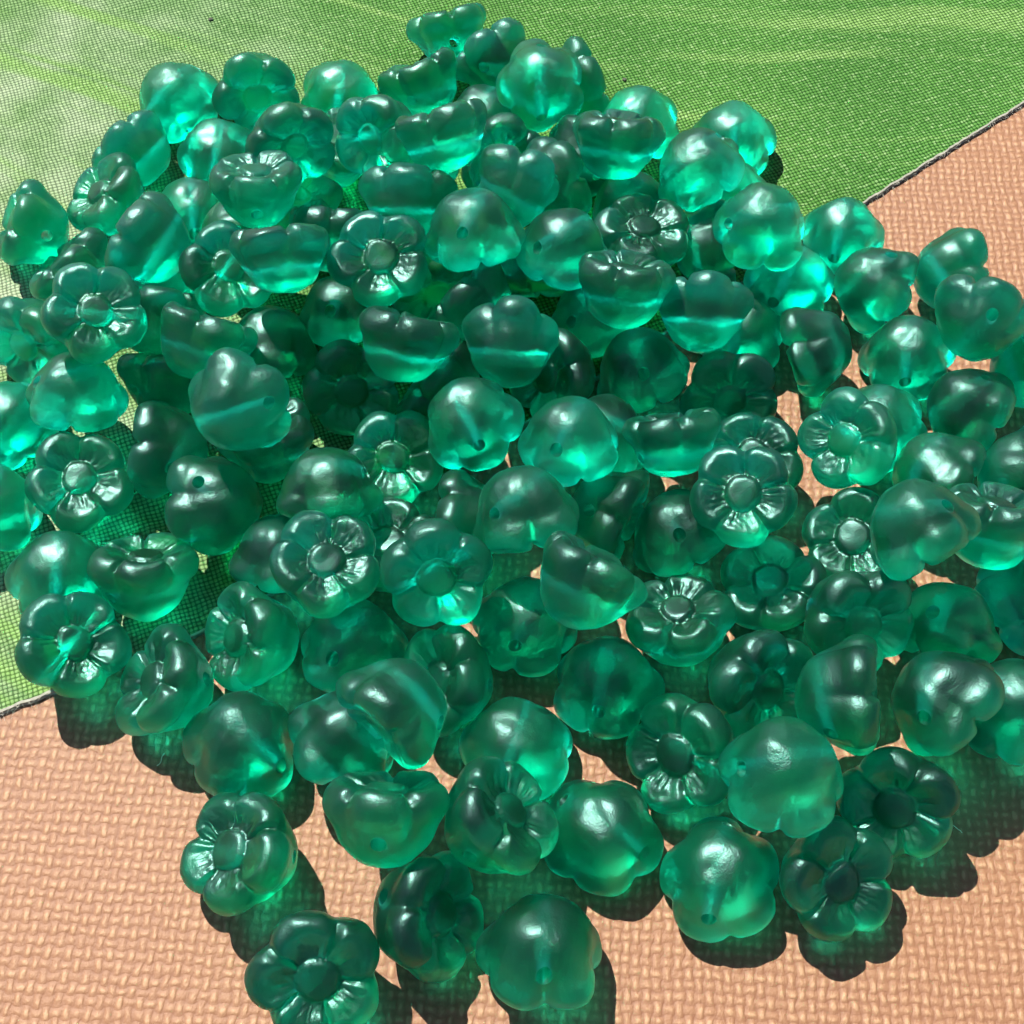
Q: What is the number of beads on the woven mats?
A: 141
